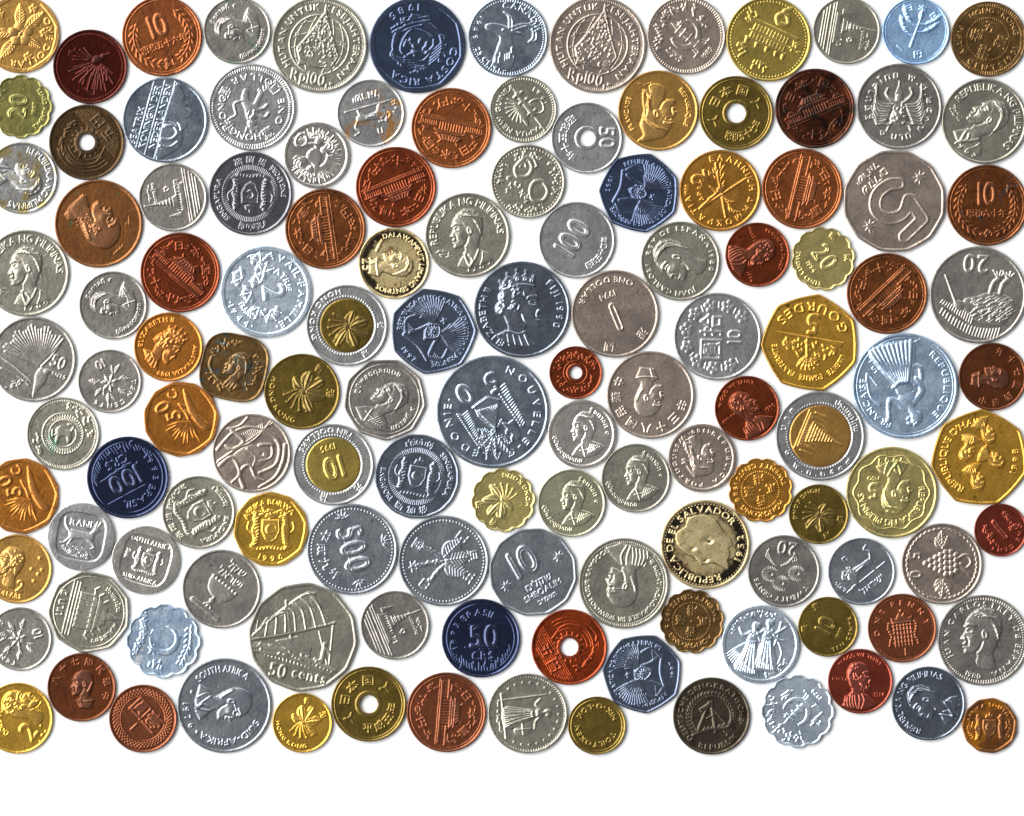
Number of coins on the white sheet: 128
